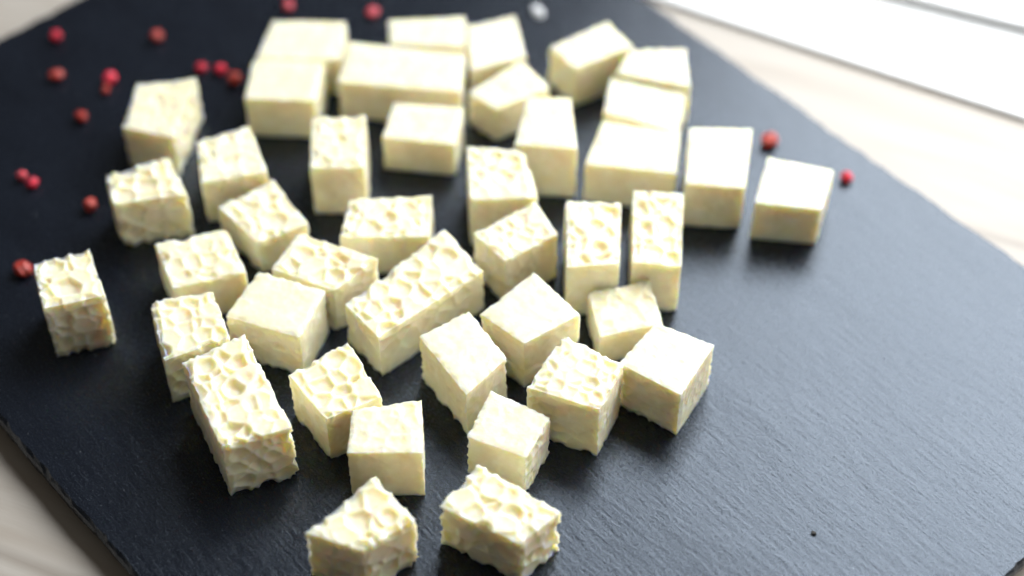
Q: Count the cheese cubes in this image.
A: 41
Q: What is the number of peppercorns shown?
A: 17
